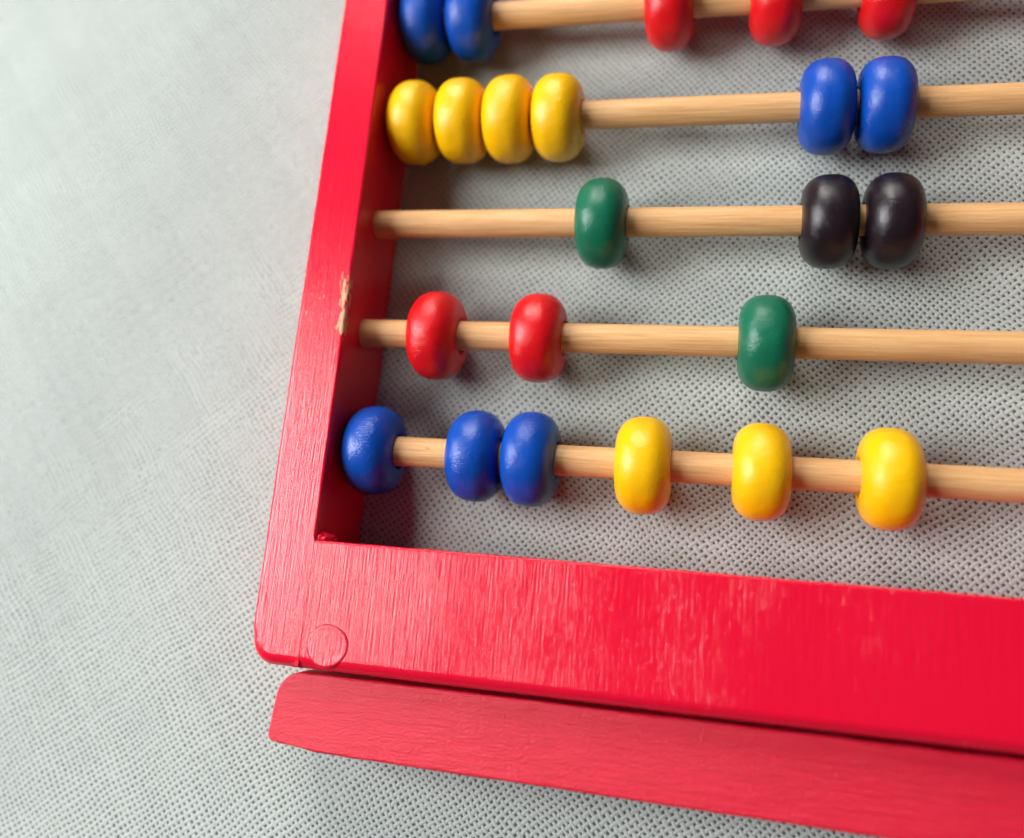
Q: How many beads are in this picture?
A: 23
